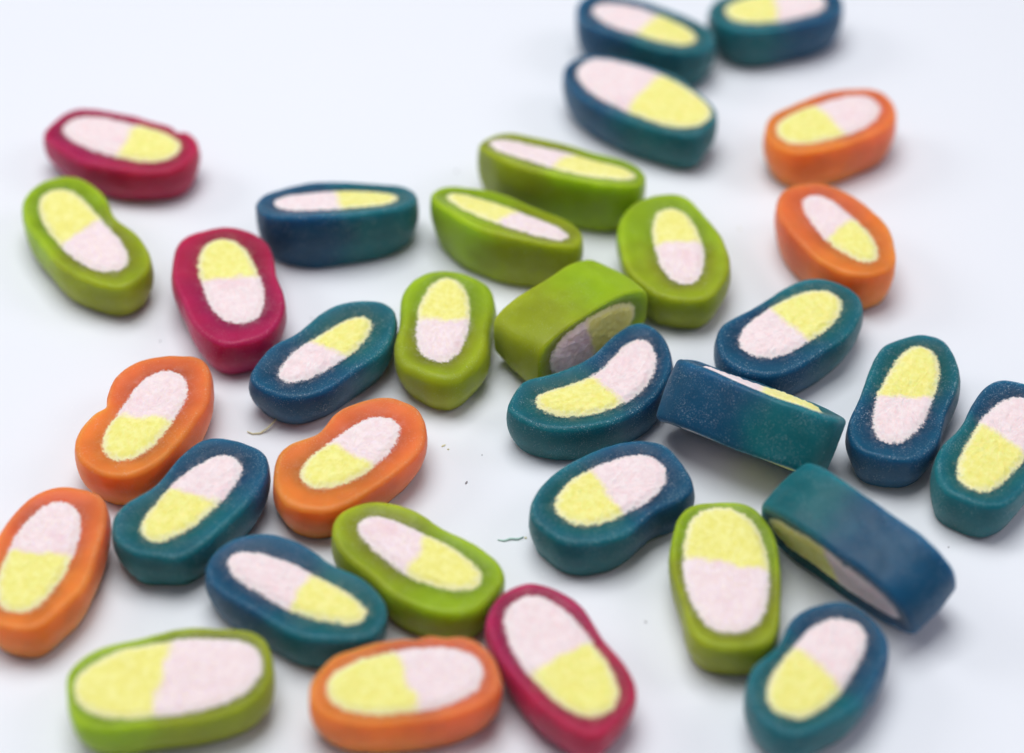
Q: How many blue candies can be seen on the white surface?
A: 15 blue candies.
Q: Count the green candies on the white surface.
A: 9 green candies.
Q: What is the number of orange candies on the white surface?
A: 6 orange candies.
